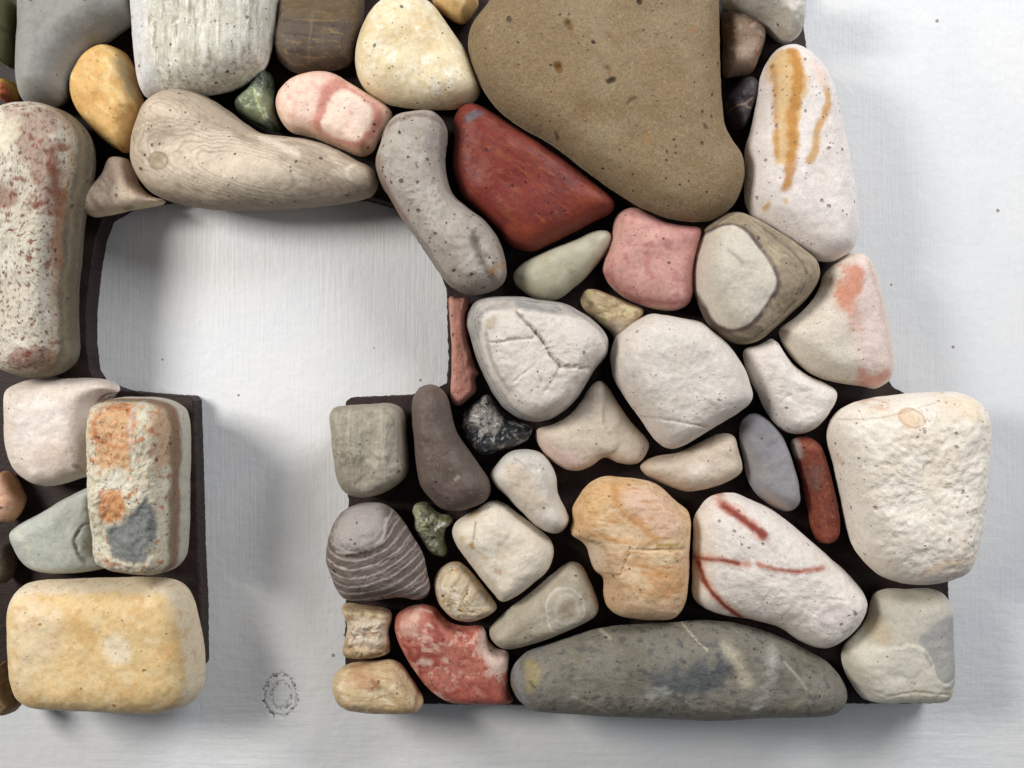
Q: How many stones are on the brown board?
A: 57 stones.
